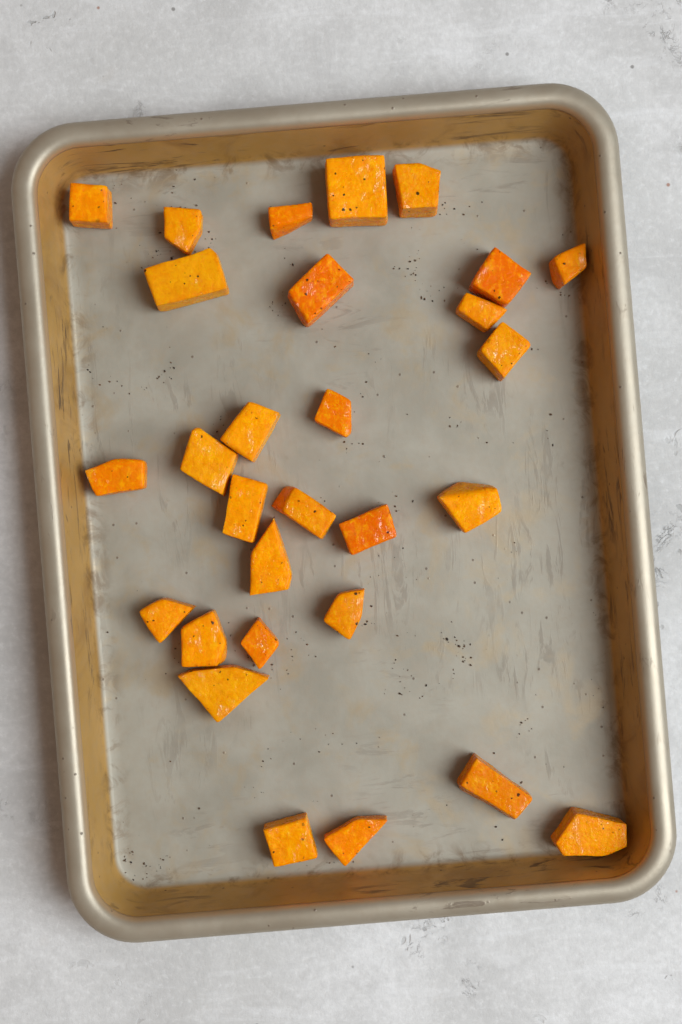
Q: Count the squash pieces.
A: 29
